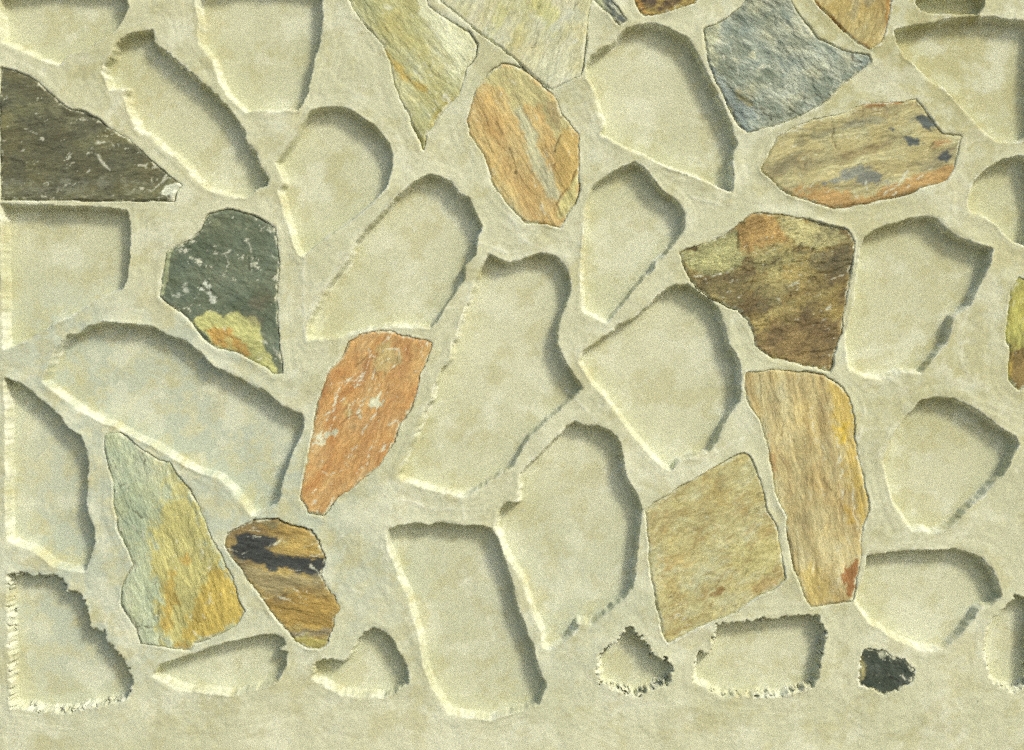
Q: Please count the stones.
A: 18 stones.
